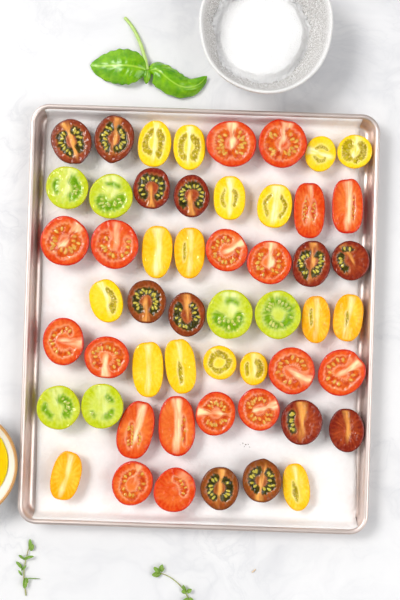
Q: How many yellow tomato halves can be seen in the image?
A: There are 17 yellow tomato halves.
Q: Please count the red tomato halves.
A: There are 18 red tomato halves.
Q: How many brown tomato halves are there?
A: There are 12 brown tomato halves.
